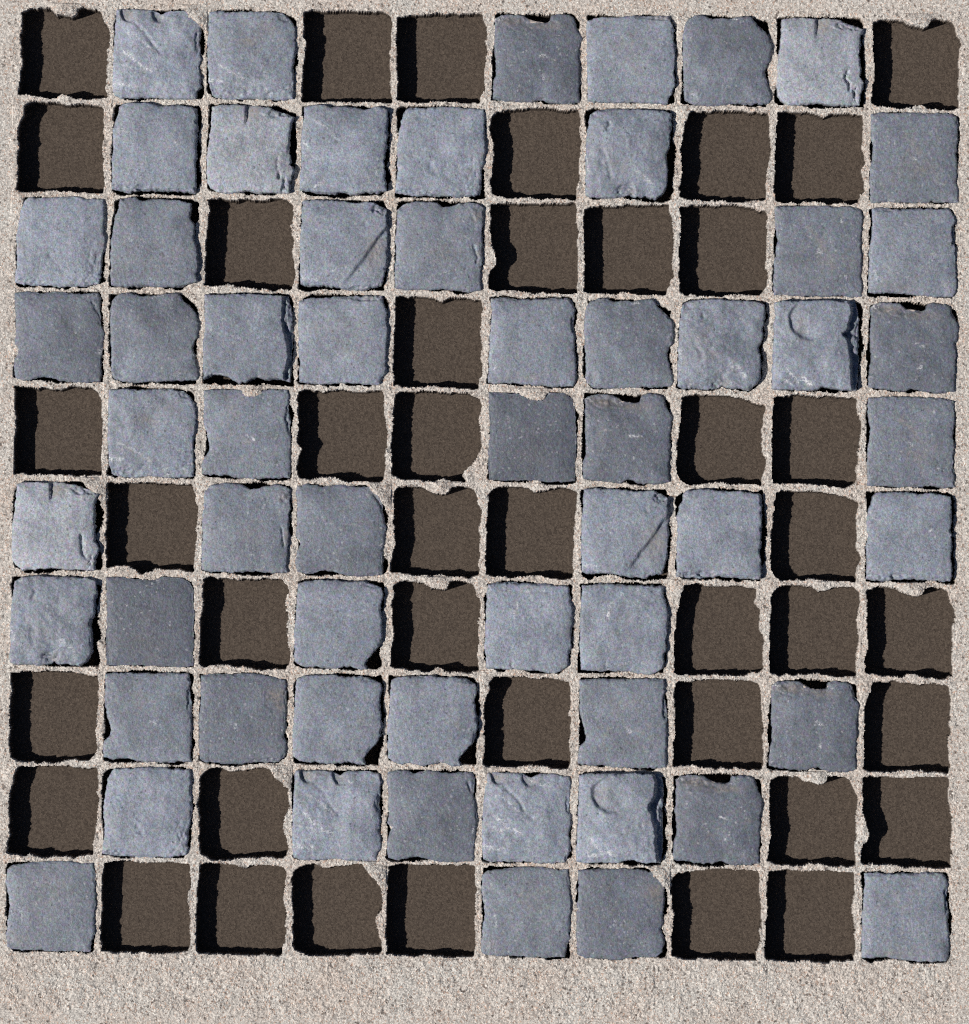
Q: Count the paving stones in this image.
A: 59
